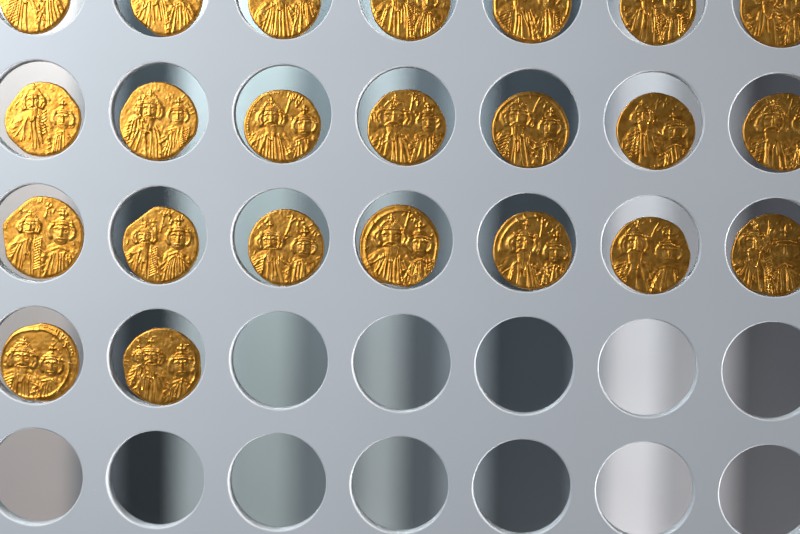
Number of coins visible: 23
